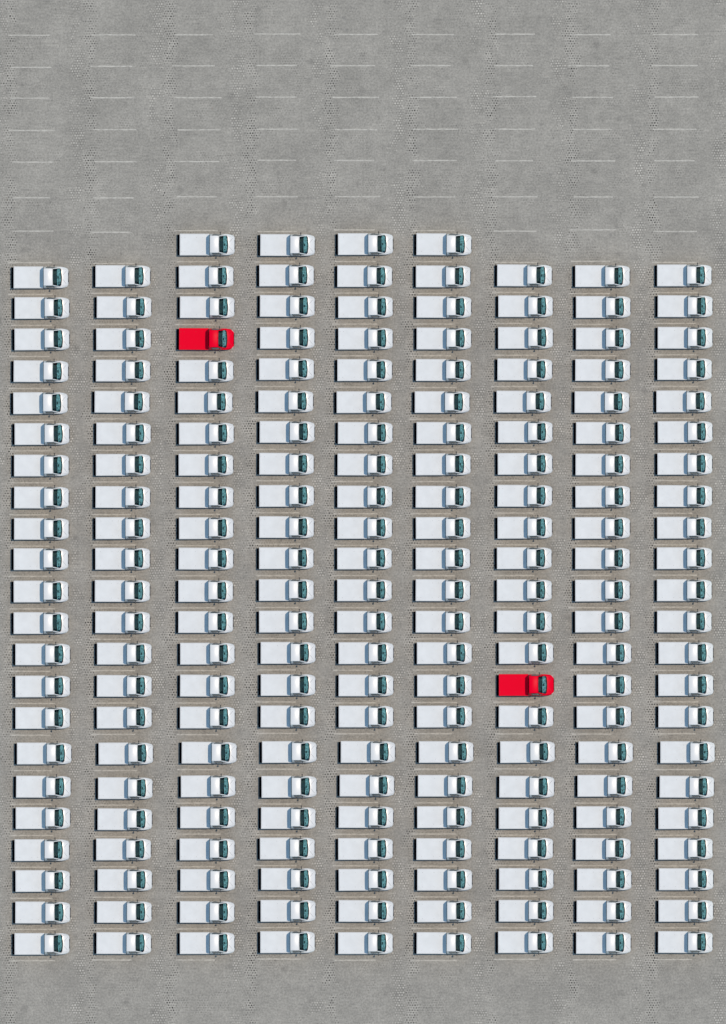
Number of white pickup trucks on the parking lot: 200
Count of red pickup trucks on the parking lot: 2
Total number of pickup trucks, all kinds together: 202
